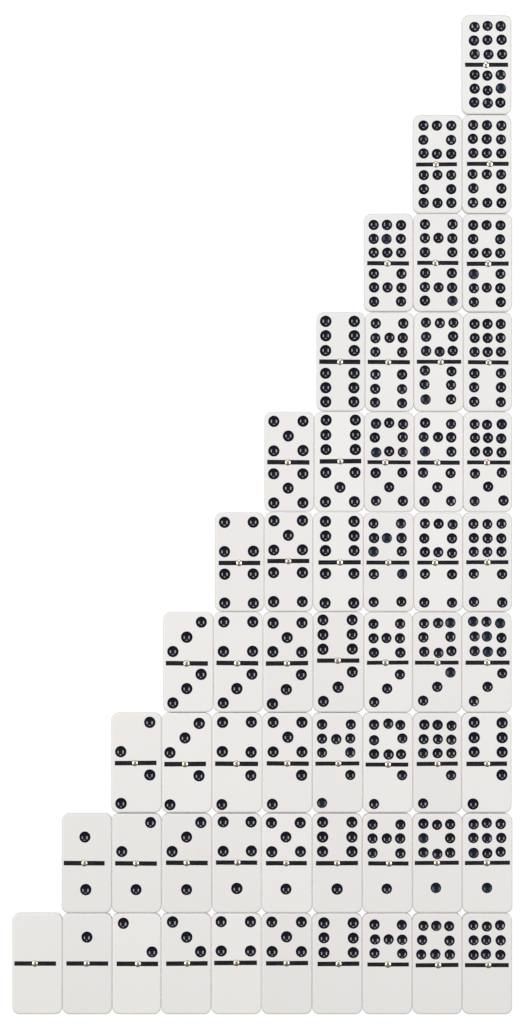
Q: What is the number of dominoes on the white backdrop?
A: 55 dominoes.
